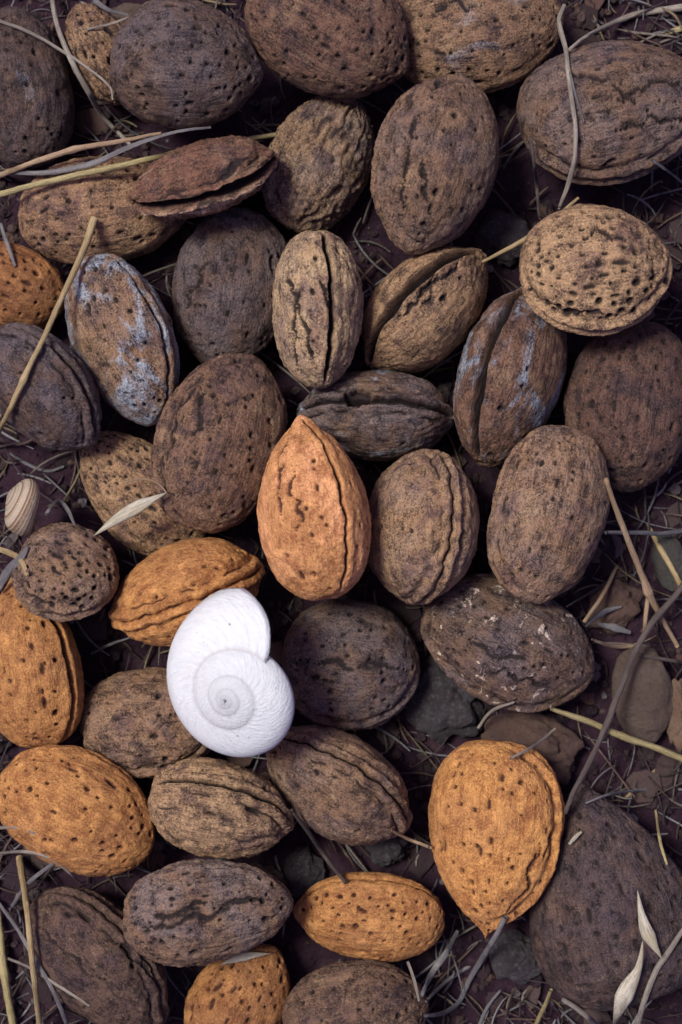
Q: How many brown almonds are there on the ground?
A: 33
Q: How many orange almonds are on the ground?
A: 8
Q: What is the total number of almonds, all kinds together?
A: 41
